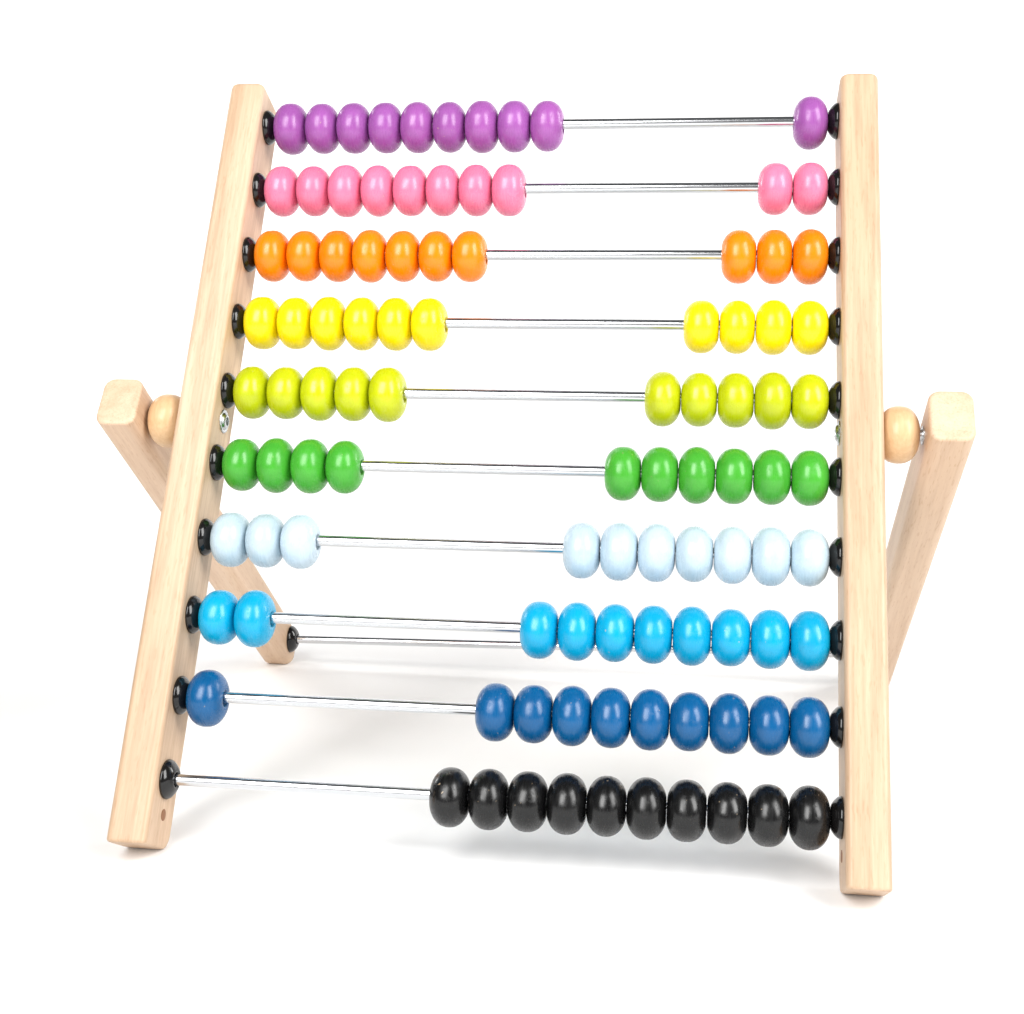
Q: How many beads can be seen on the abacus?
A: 100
